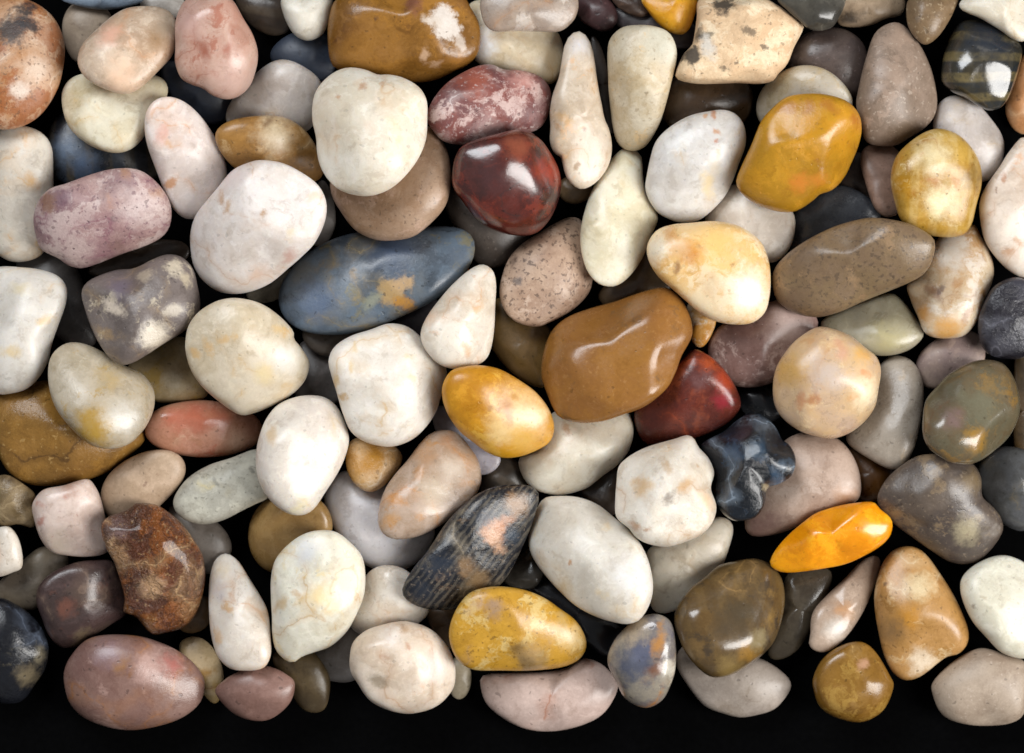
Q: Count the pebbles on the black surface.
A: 145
